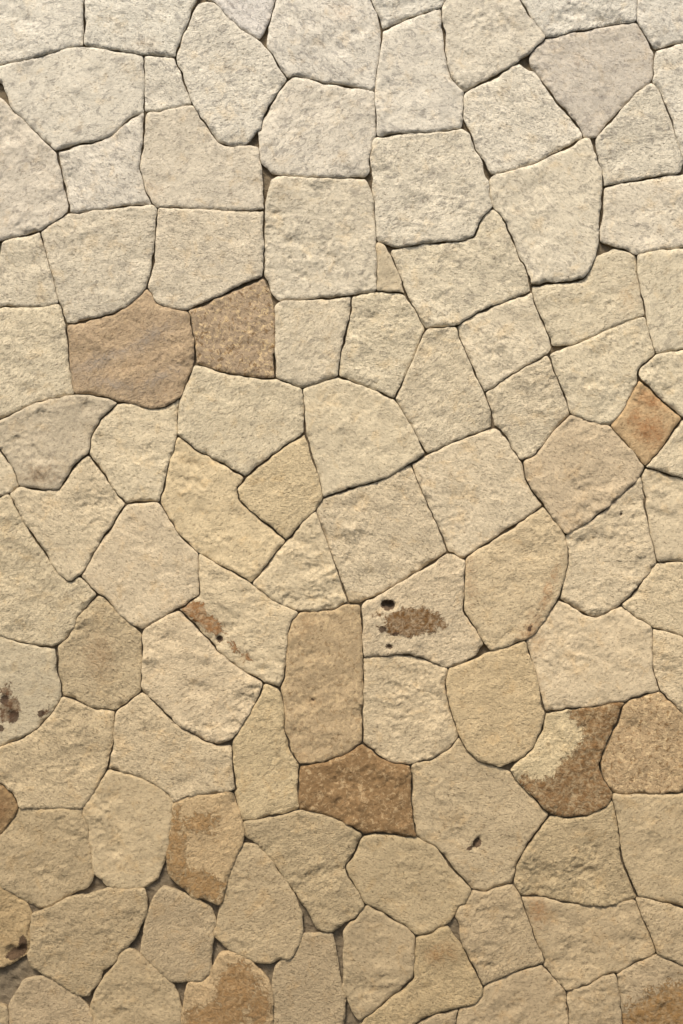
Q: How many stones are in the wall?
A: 104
